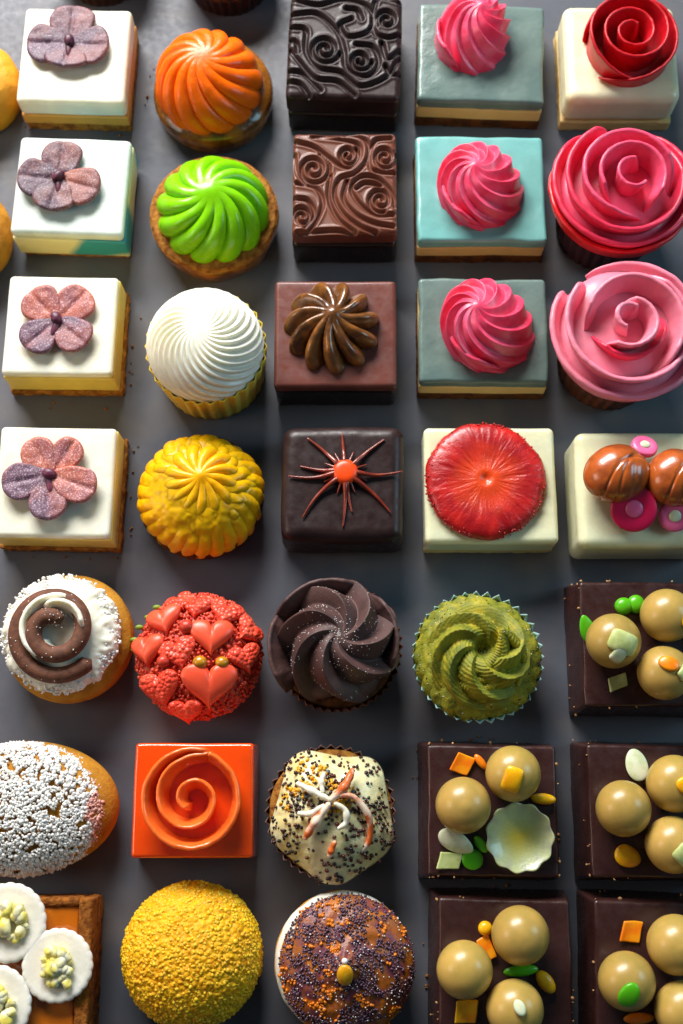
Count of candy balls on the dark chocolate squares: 14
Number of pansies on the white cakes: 4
